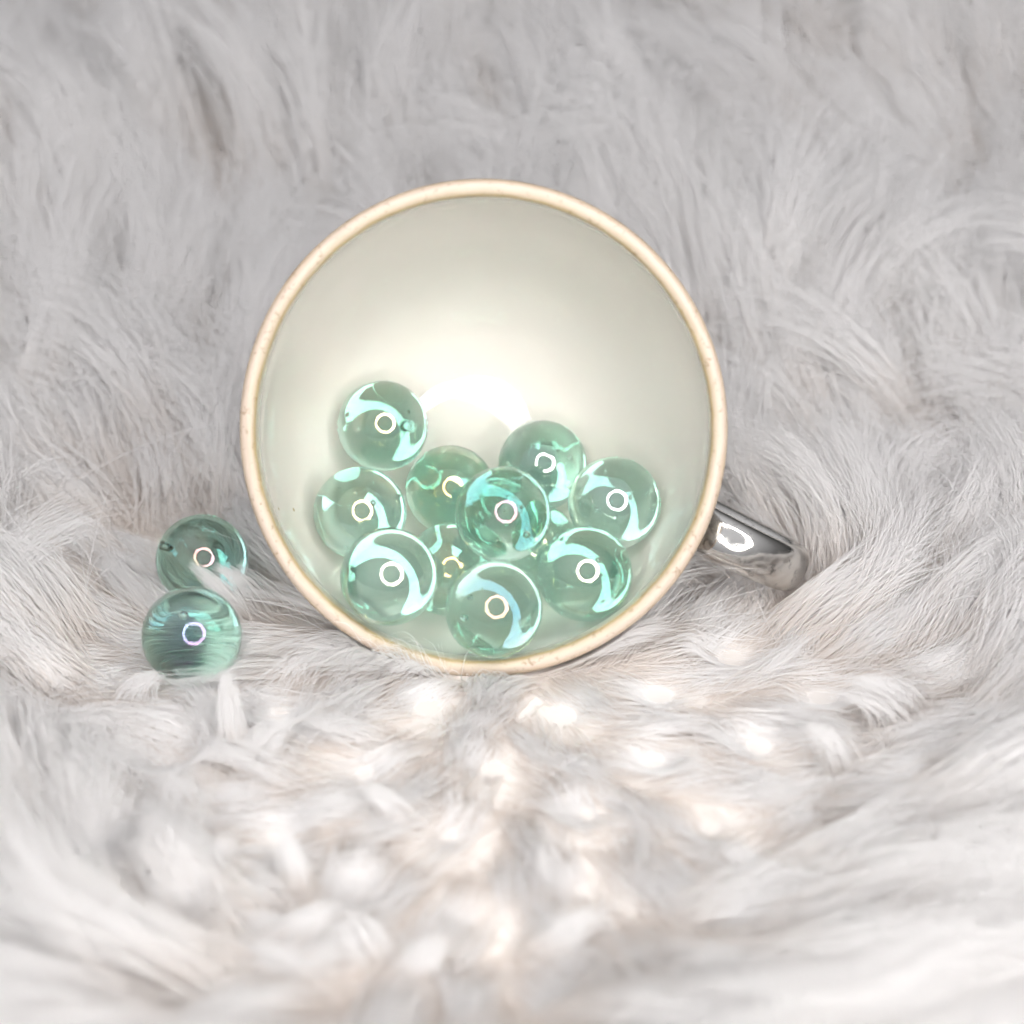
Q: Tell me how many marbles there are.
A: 13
